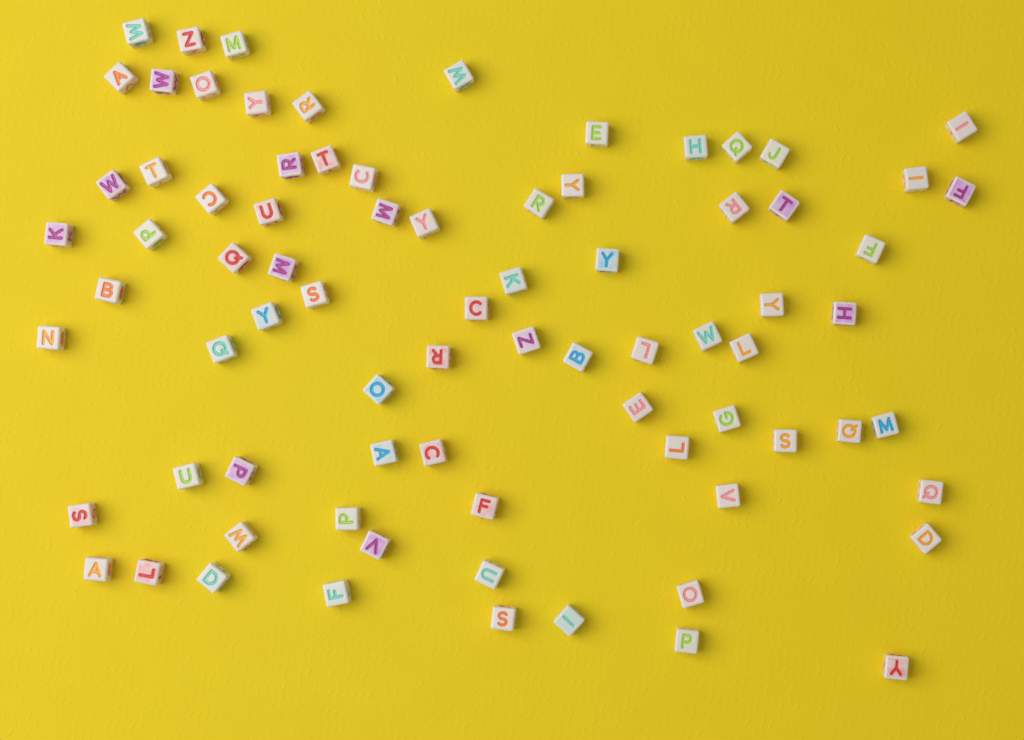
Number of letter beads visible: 79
